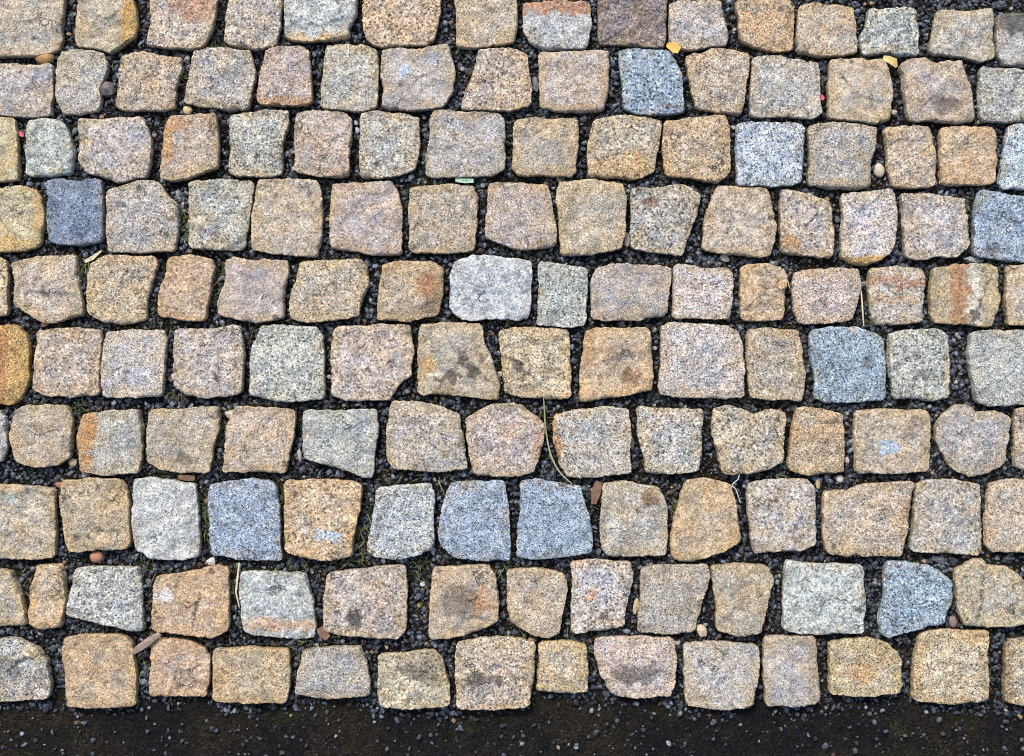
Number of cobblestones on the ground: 148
